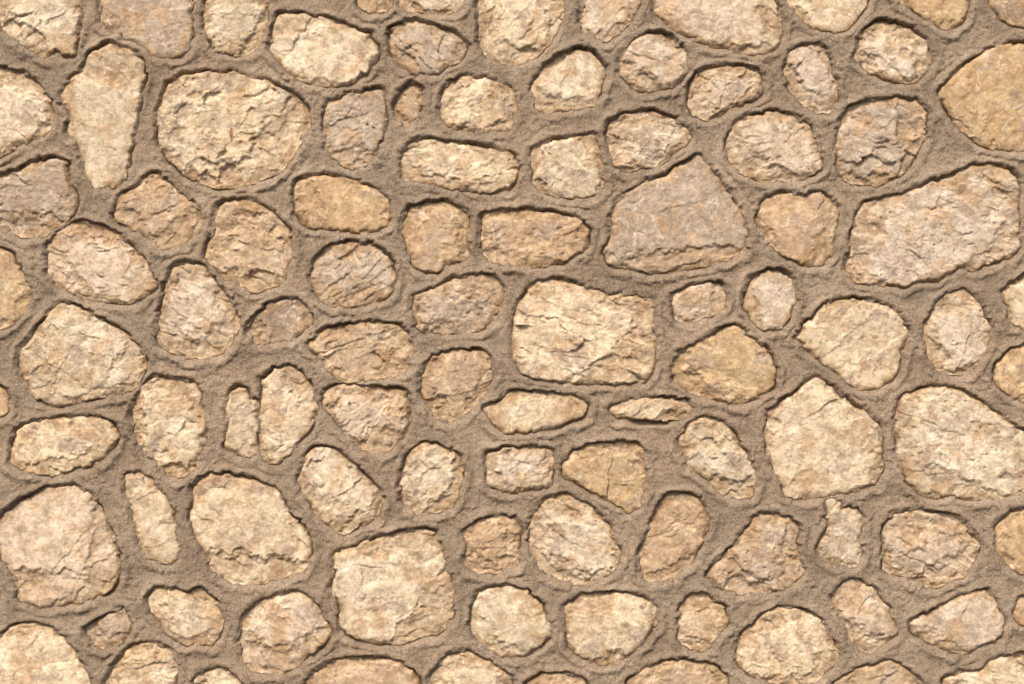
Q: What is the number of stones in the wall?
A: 101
